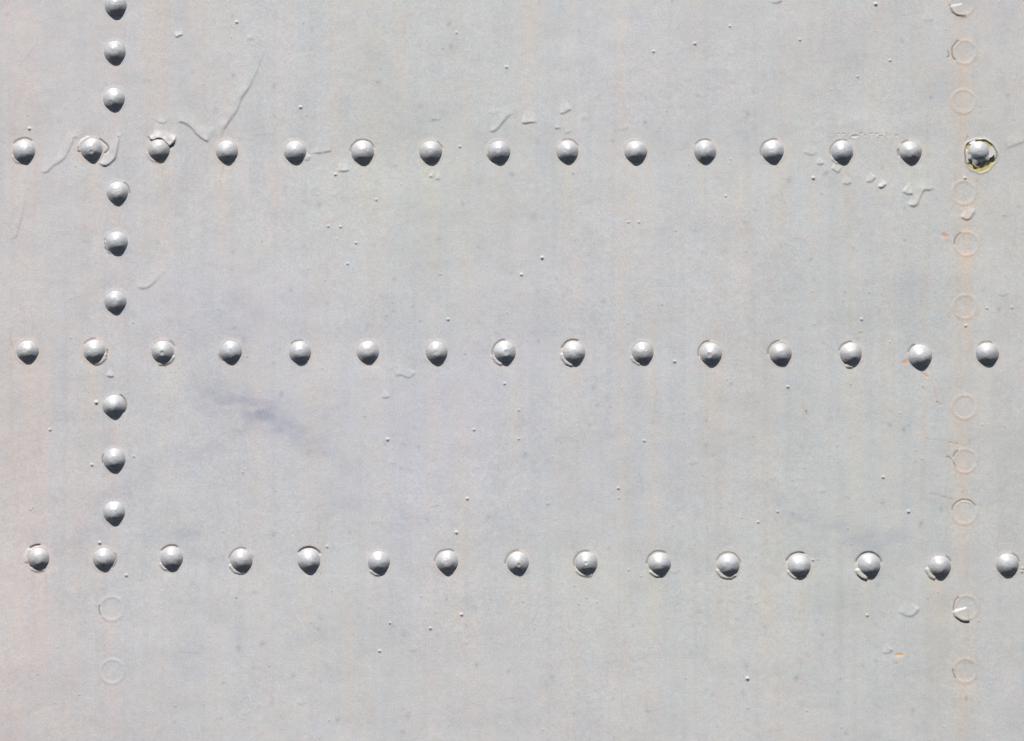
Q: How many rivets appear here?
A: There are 54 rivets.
